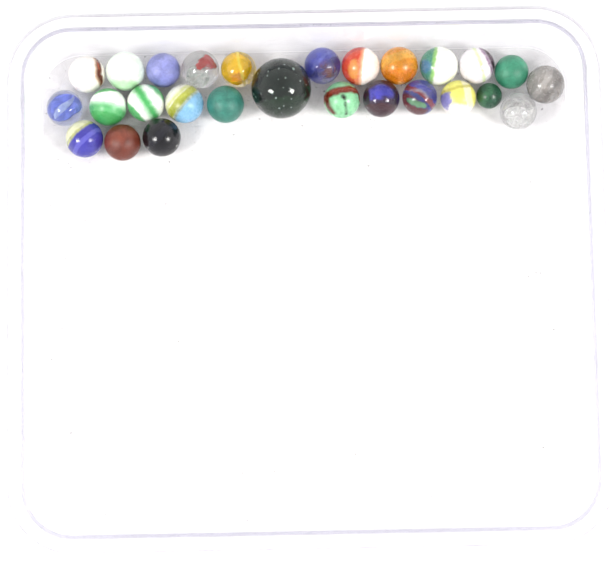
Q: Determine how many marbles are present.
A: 27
